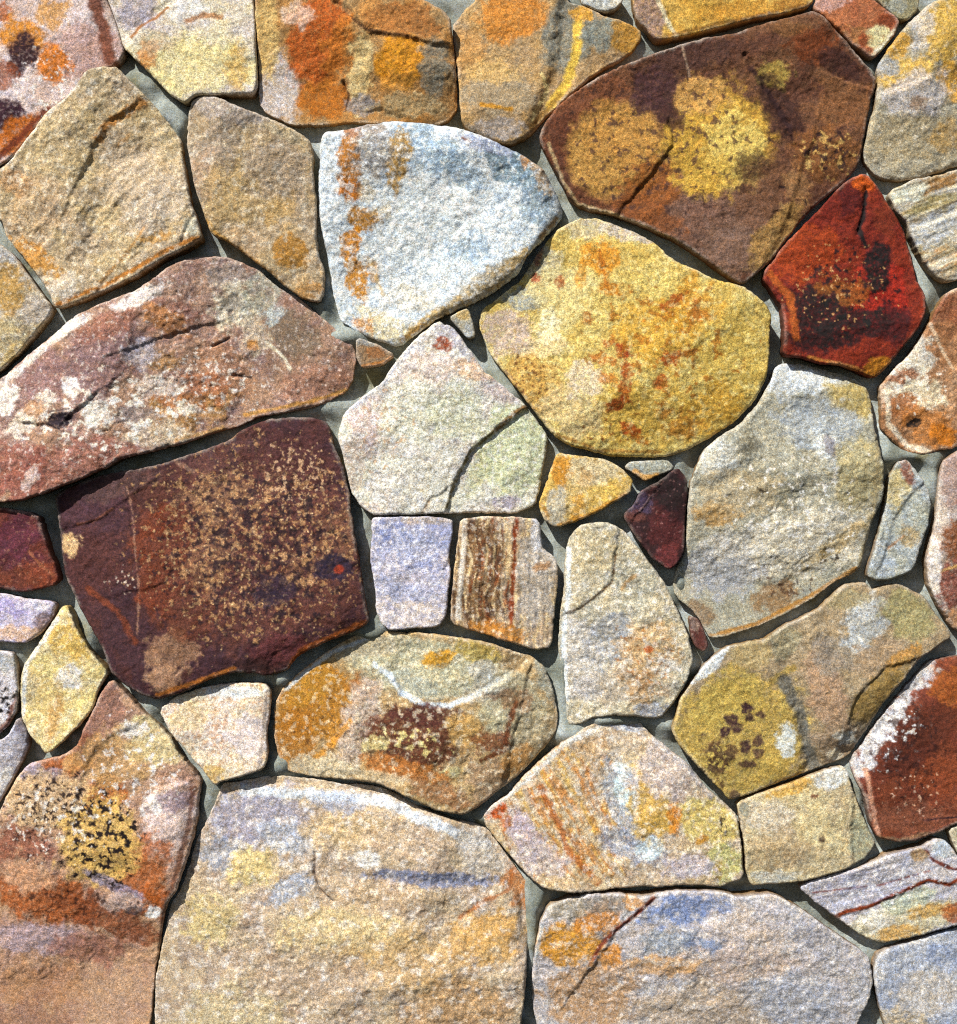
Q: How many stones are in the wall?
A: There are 50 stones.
